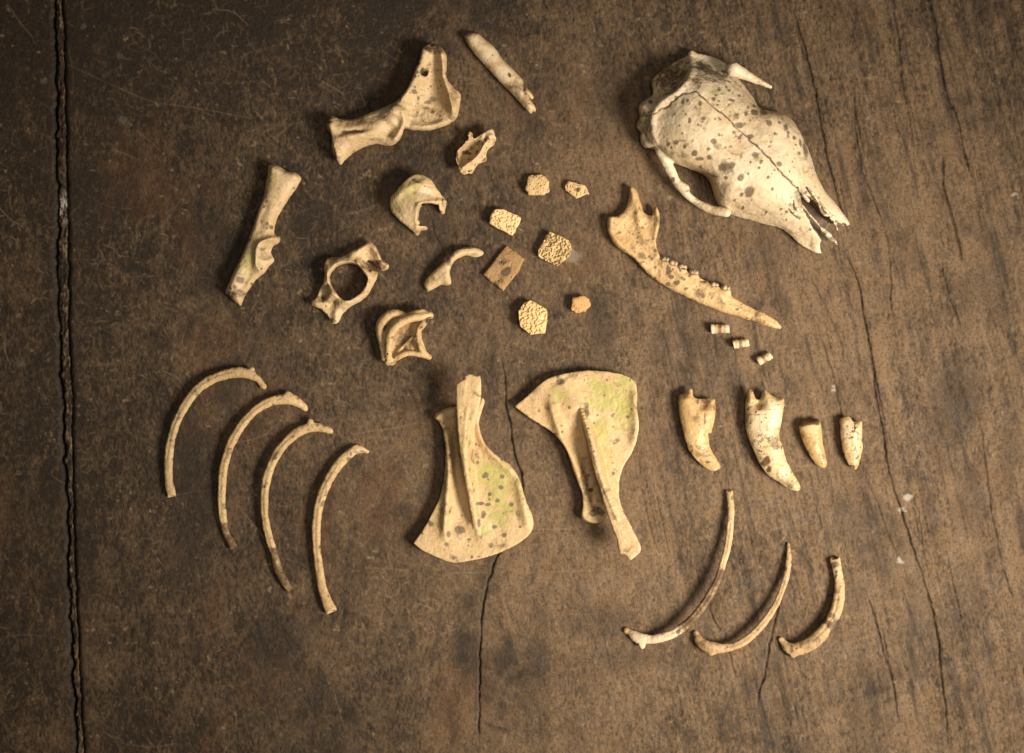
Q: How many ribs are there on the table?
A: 7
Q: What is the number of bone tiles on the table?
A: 7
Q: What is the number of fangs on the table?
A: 4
